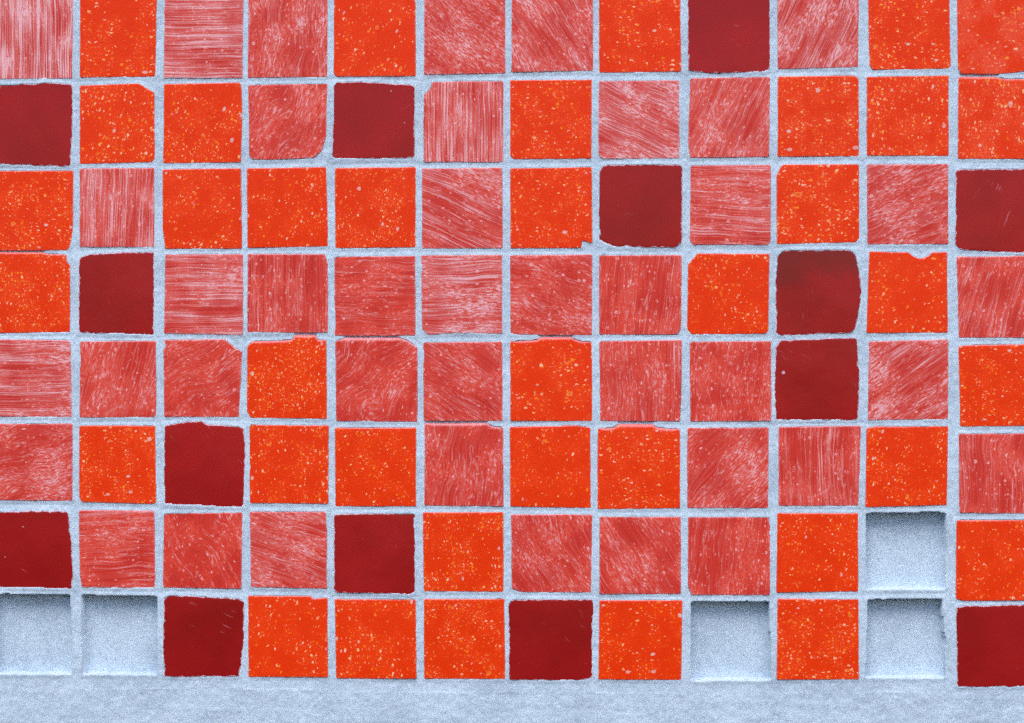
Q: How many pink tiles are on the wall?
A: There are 40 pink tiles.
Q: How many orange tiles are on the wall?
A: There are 37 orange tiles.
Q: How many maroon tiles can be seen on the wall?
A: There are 14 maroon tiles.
